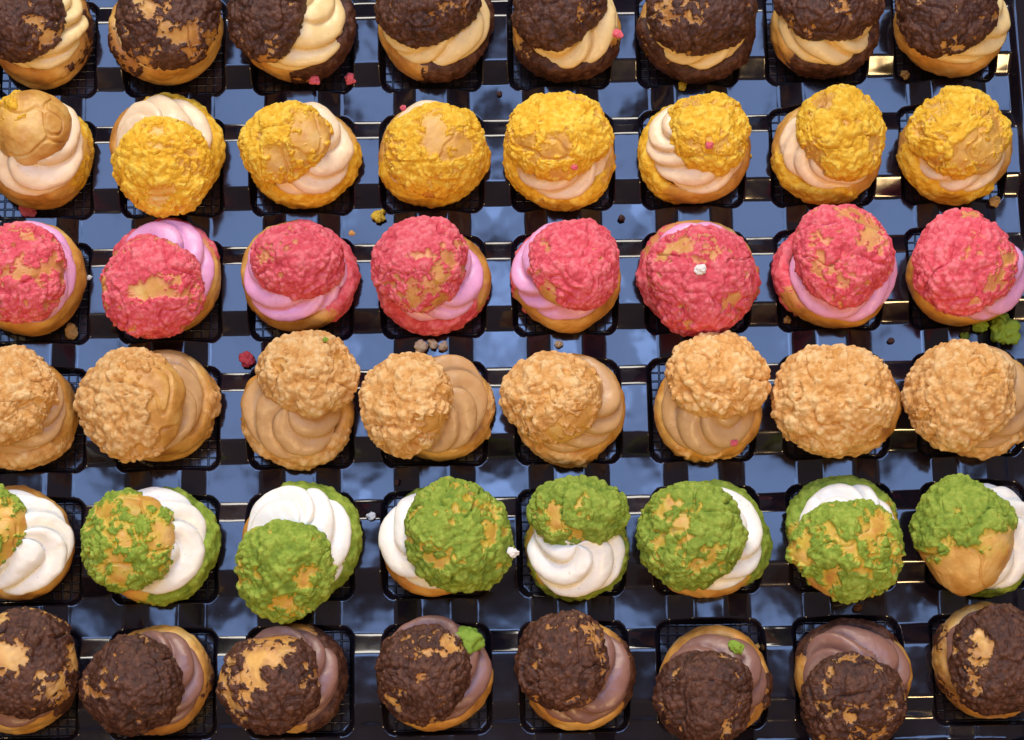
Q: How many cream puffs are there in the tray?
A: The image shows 48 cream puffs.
